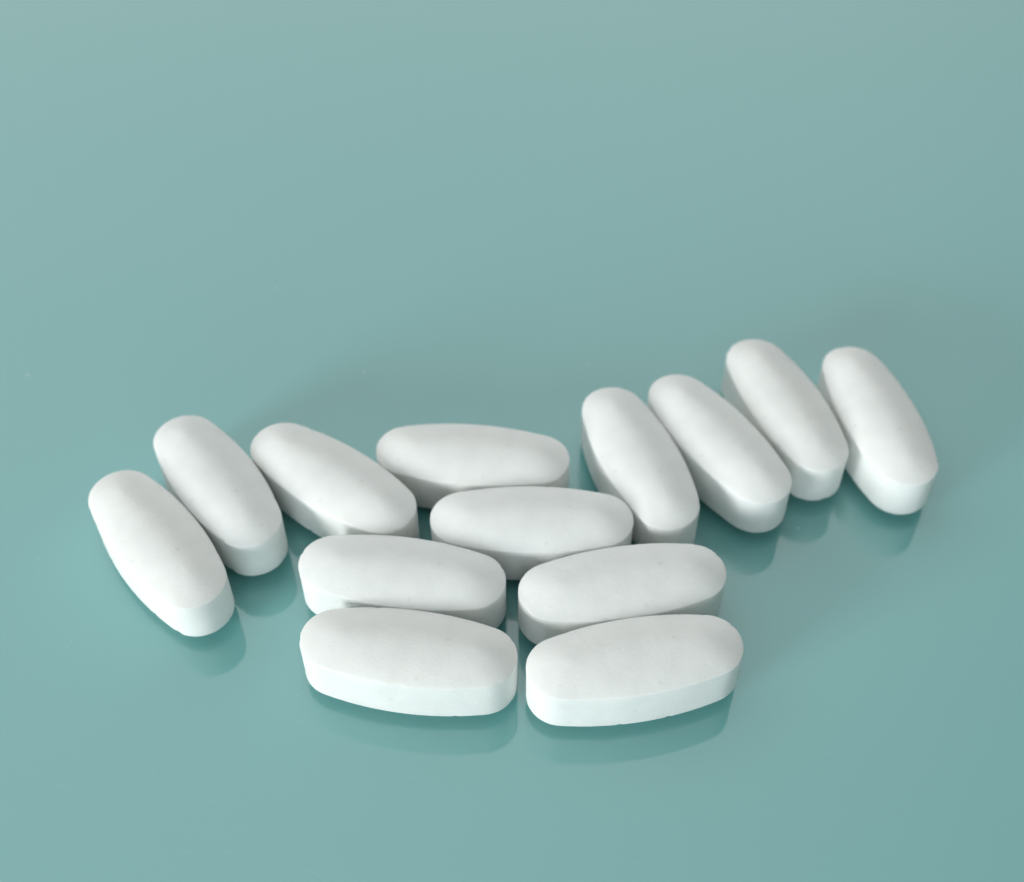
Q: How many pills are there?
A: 13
